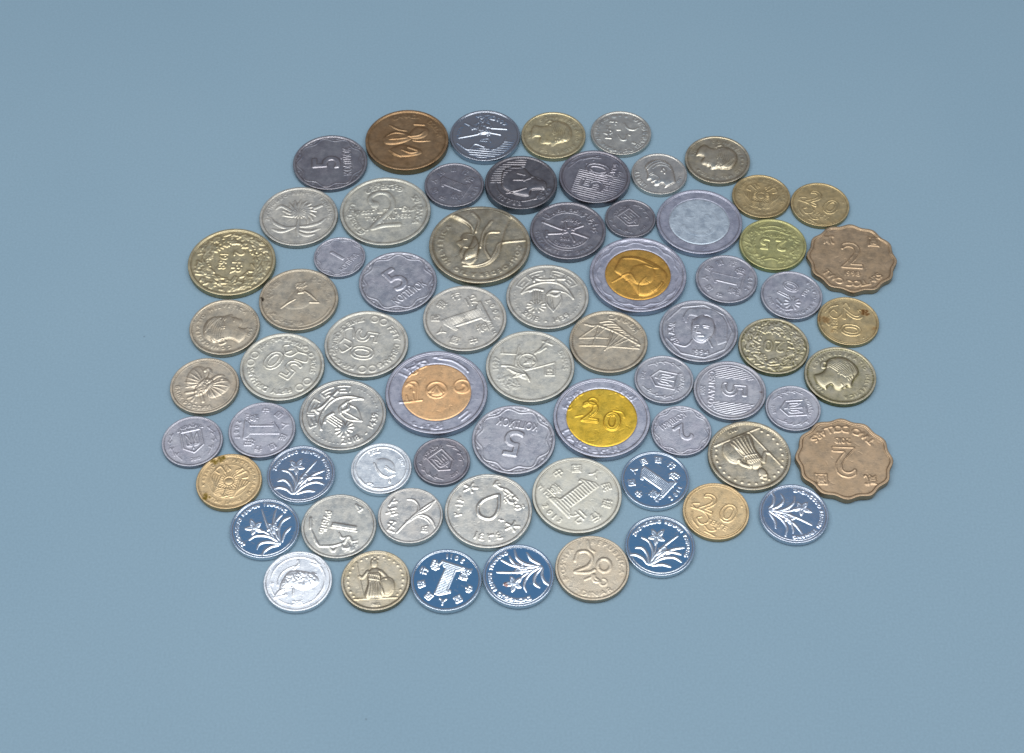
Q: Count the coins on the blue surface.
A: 69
